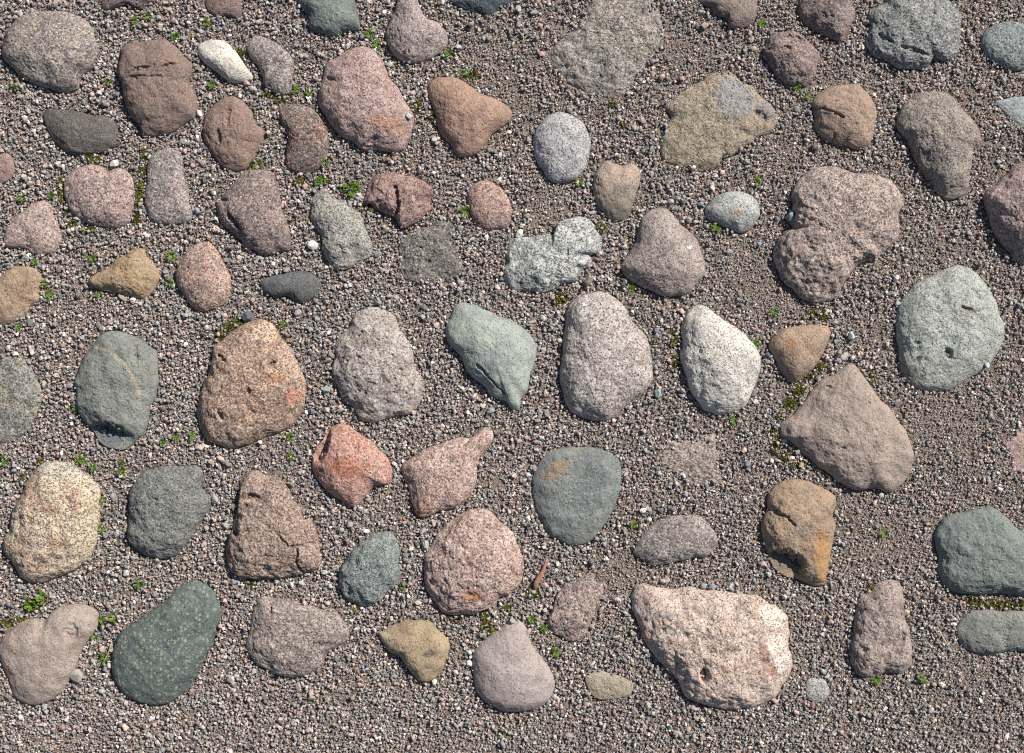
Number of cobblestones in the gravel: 78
